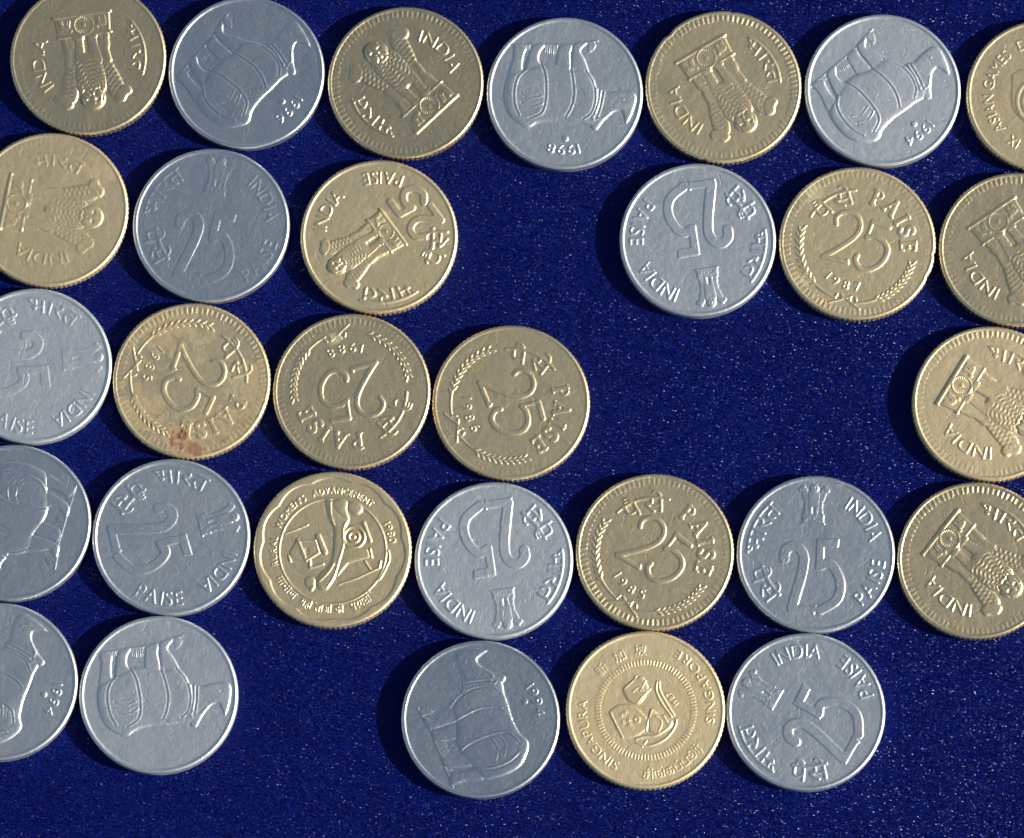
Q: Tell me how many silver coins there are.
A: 14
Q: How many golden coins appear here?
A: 16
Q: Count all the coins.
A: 30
